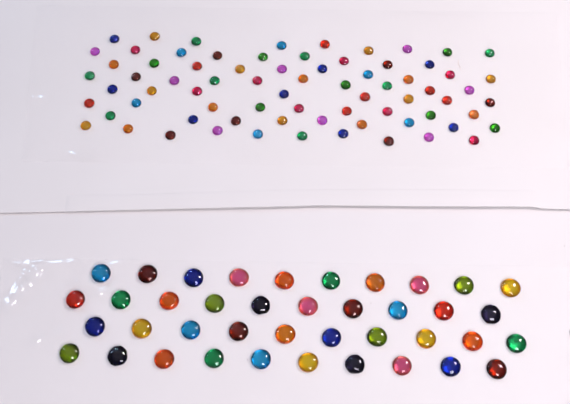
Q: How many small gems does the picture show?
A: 74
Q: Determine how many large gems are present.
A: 40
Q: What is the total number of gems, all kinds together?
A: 114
